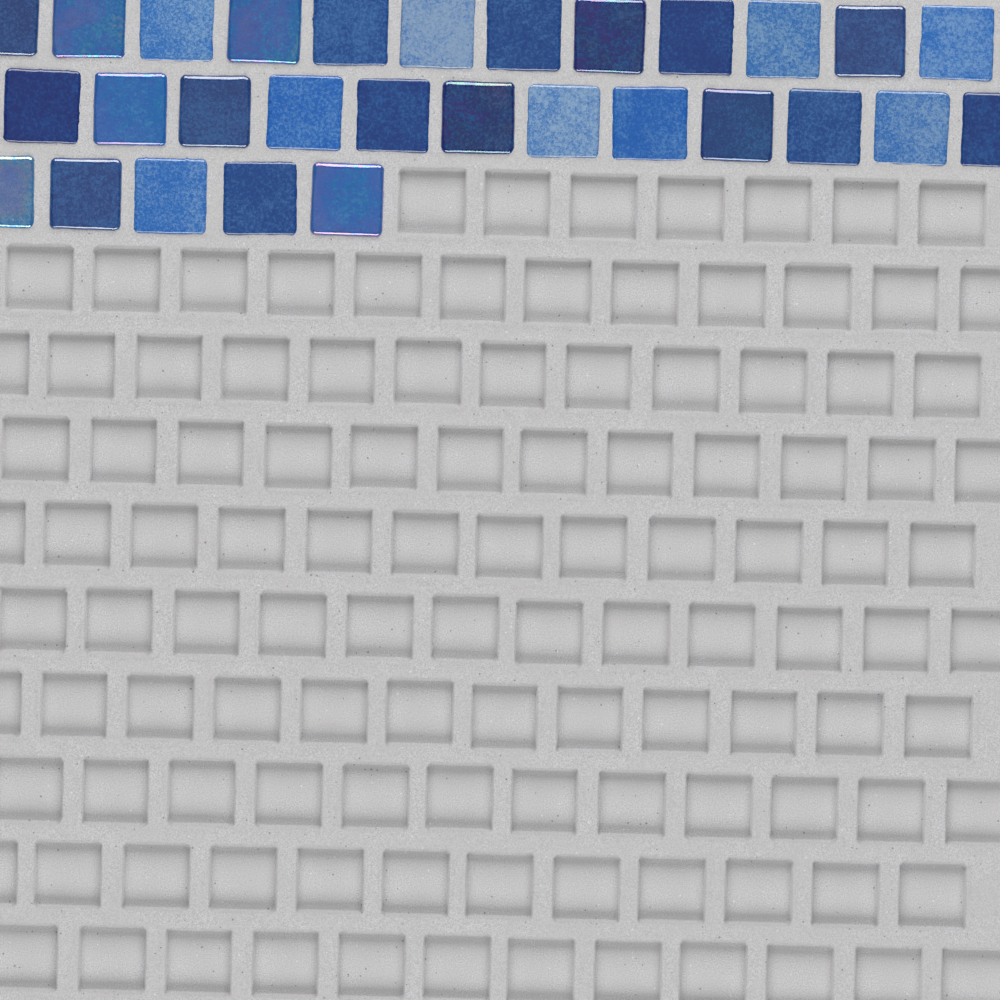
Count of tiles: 29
